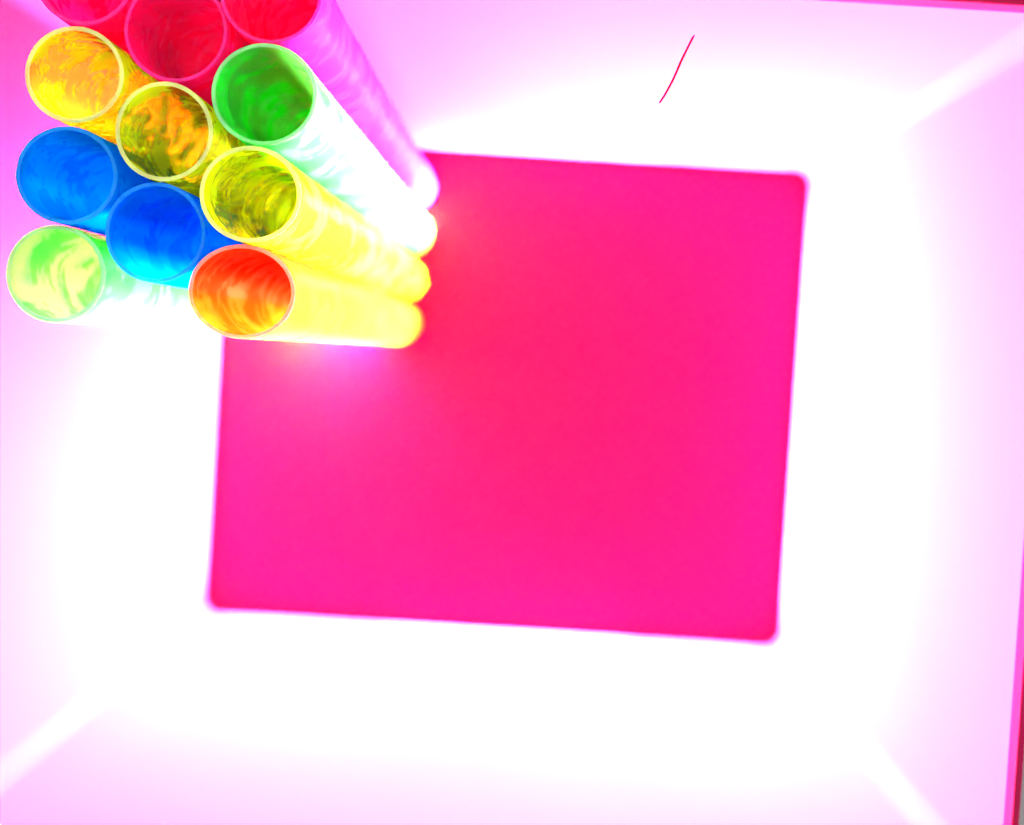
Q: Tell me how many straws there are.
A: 11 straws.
